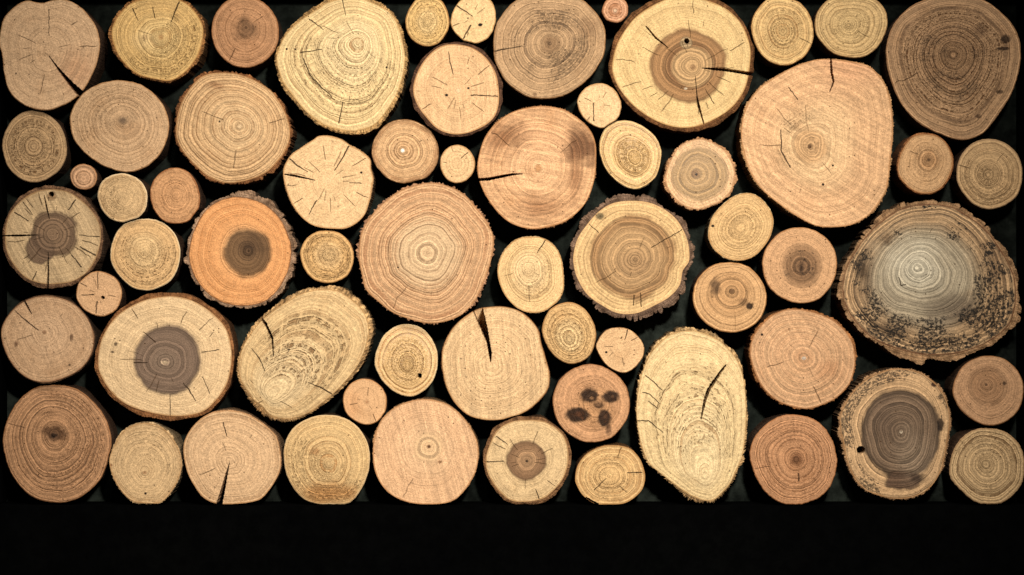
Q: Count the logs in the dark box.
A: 63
